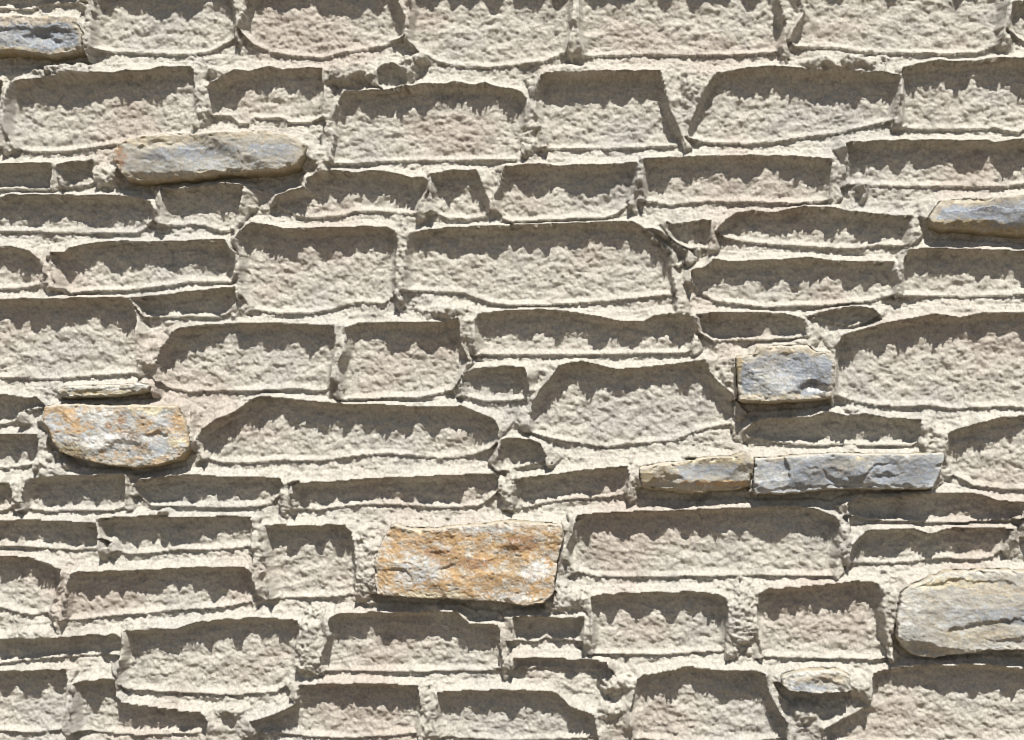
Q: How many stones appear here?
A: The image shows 11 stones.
